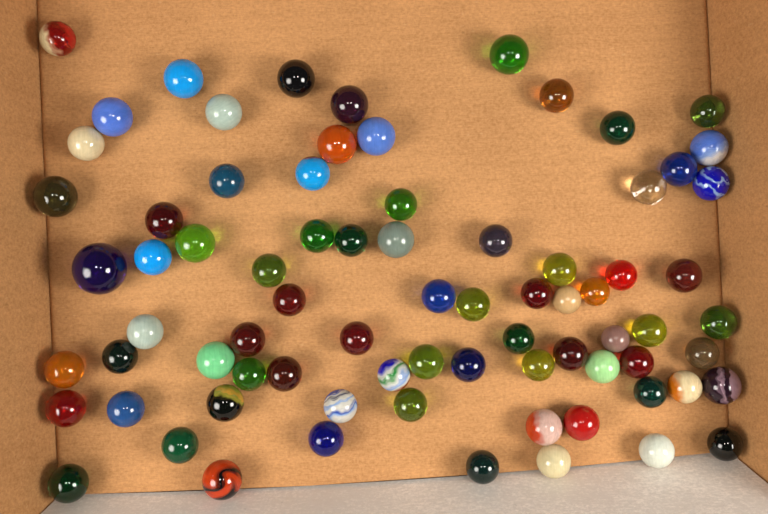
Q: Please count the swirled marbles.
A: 10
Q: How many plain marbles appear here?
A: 67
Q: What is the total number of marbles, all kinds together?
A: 77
